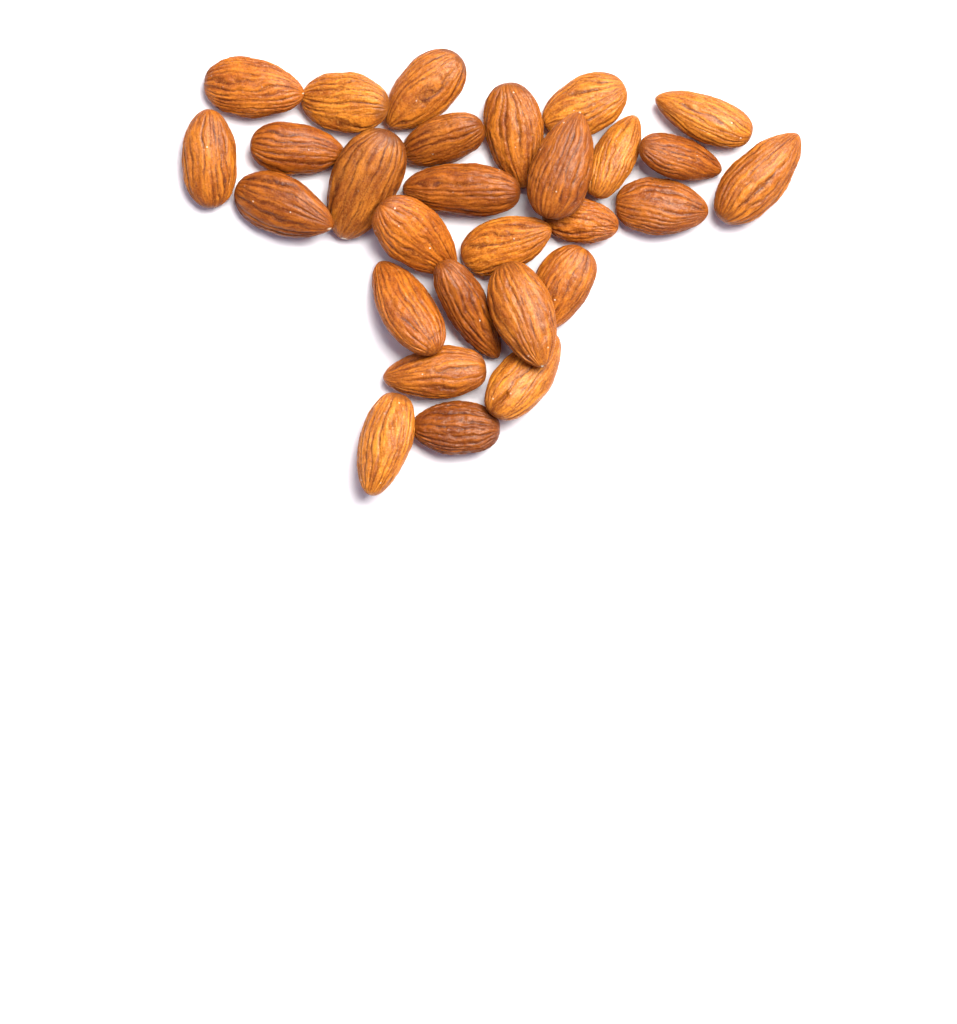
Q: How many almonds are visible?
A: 28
